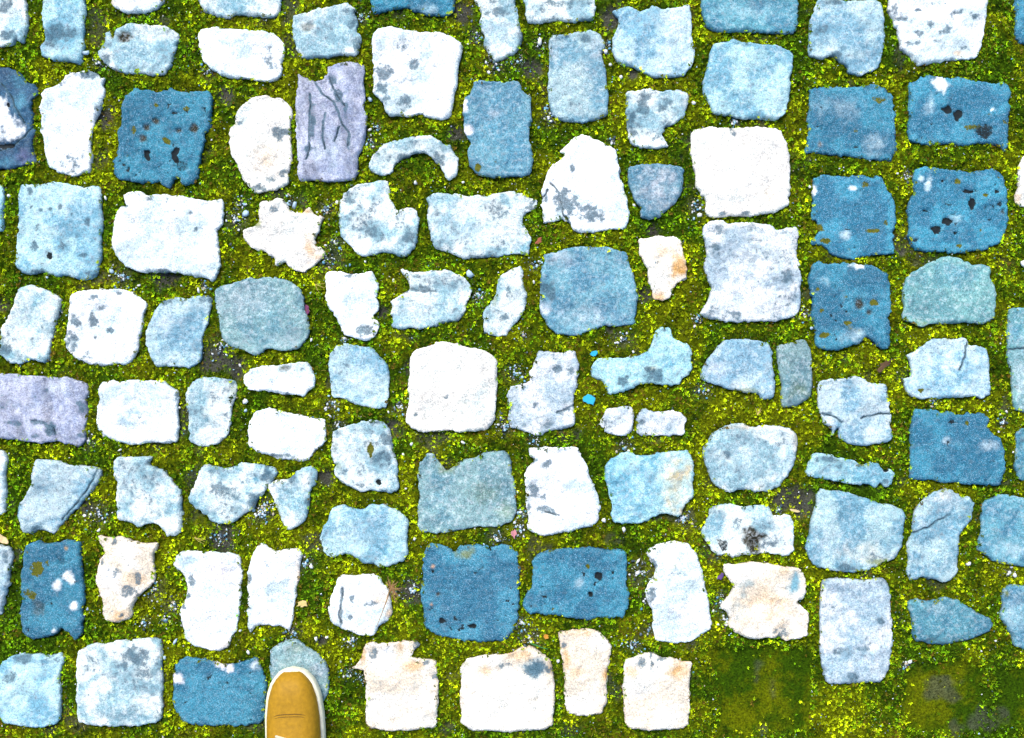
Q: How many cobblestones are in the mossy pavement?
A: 107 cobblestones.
